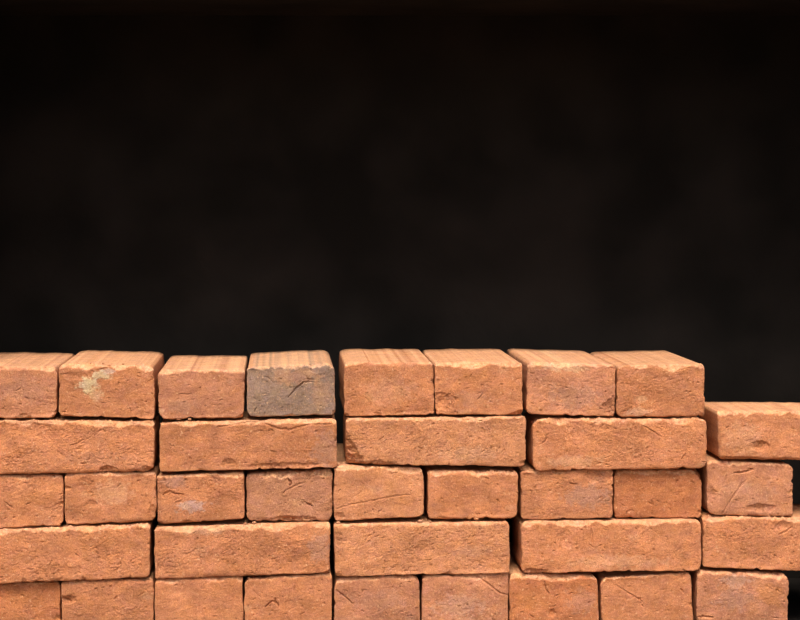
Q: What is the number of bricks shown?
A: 36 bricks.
